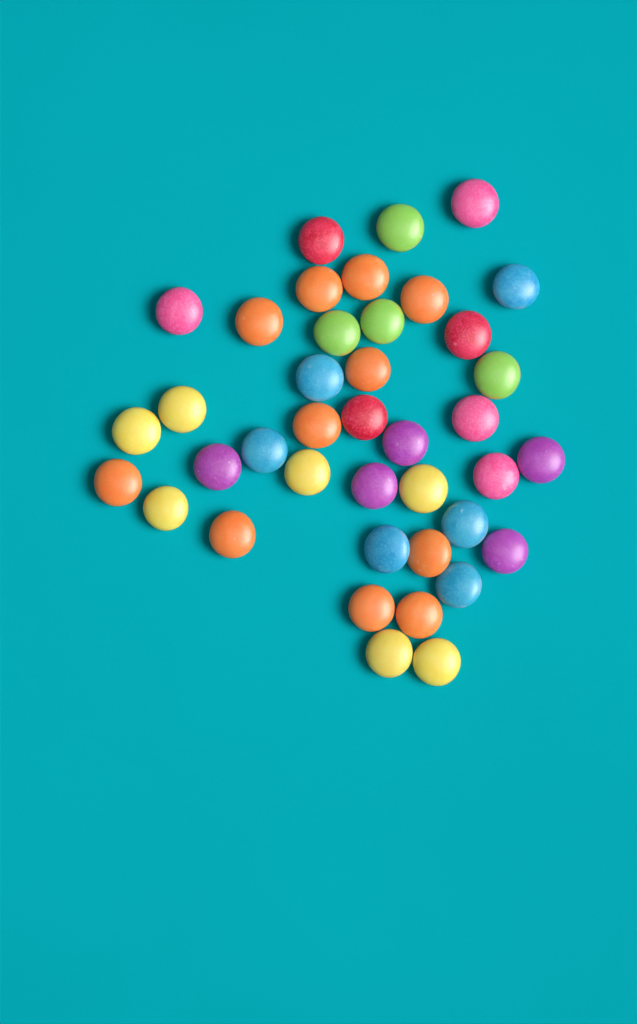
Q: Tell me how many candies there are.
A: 40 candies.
